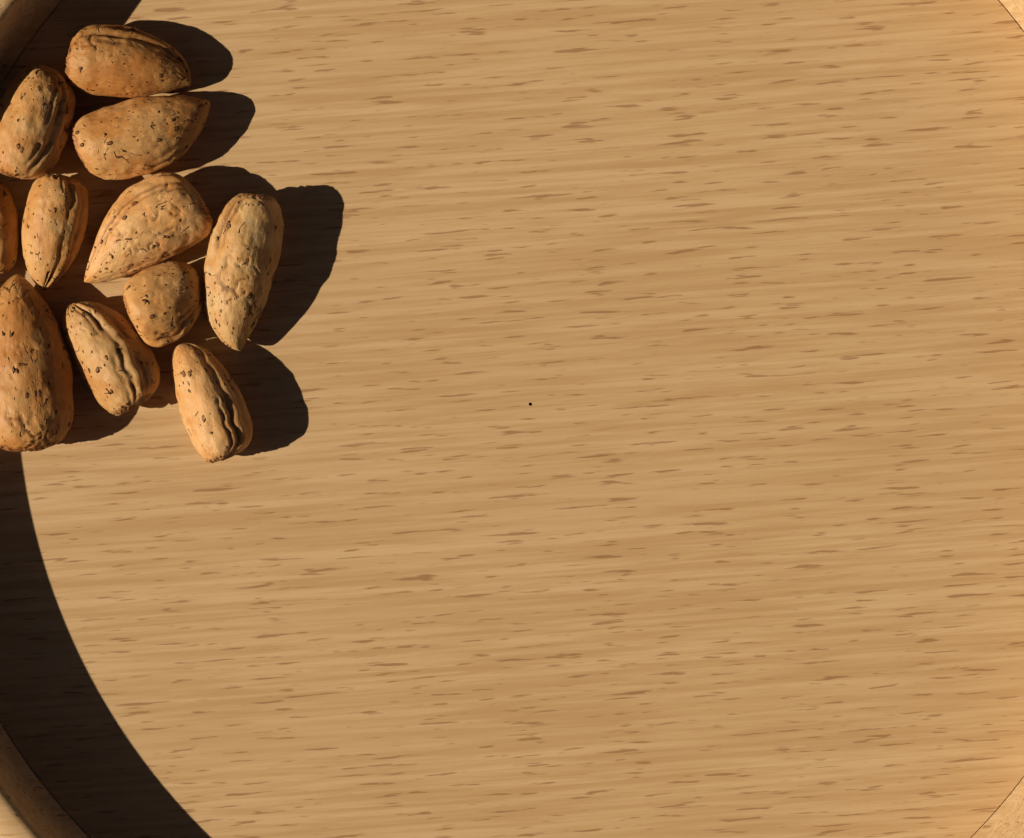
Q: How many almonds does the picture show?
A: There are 11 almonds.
